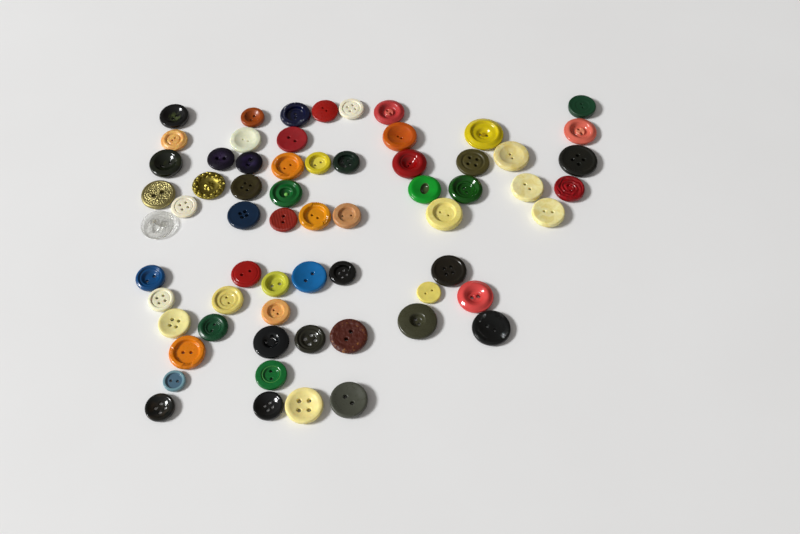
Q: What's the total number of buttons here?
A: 64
